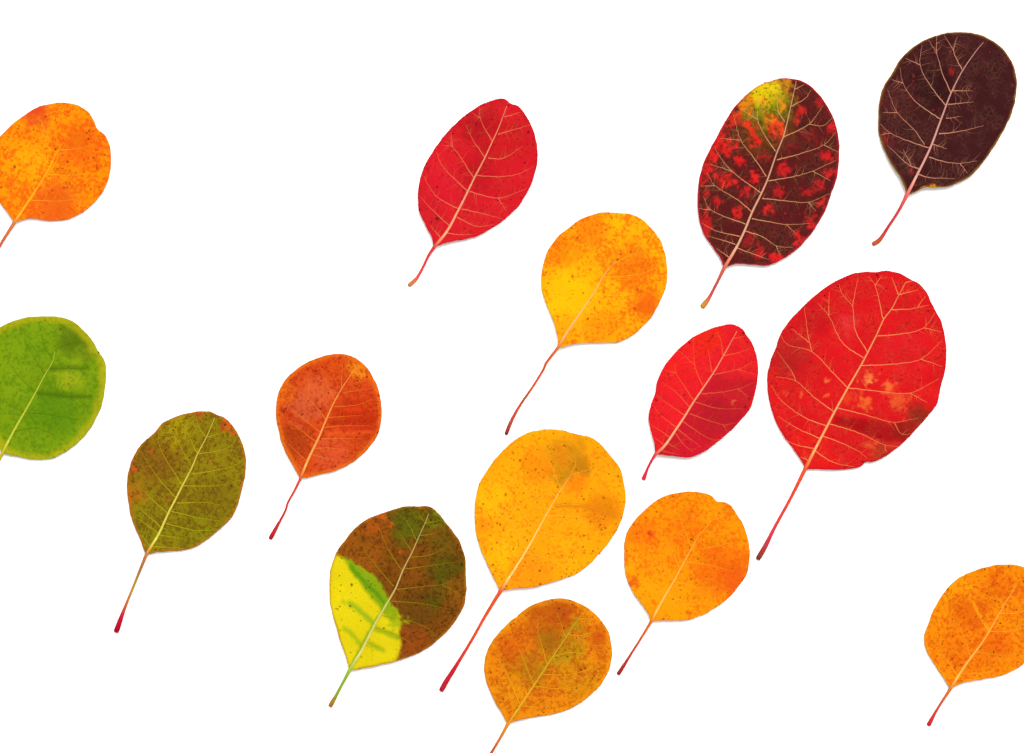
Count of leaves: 15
